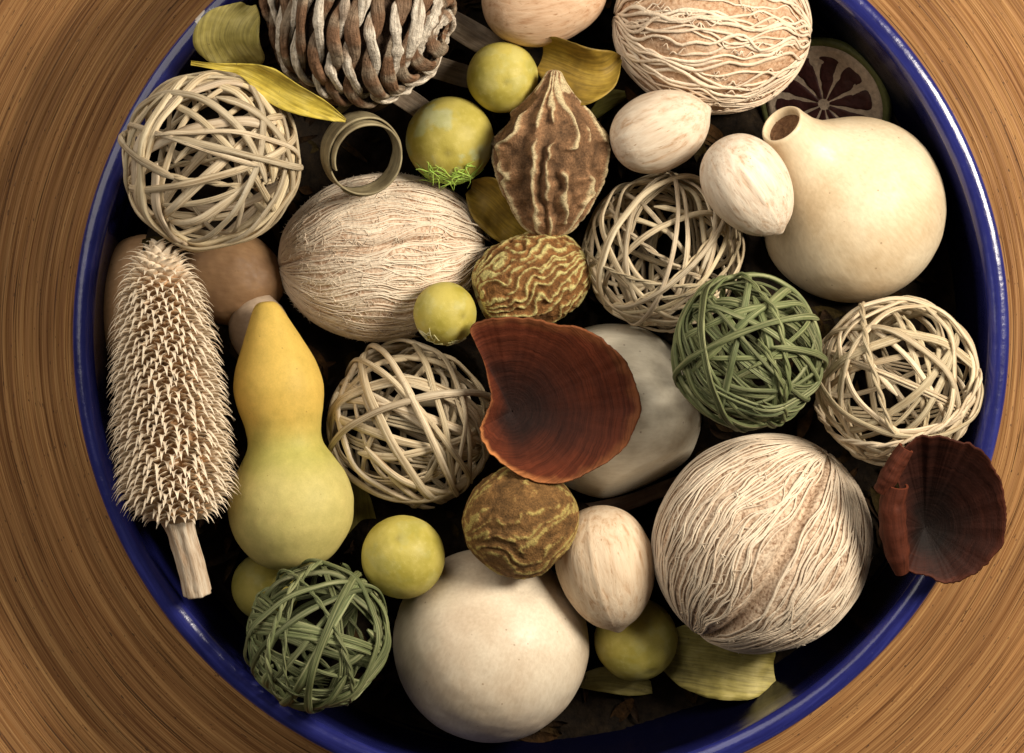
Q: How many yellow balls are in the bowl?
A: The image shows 6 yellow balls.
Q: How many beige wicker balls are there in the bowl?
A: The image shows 4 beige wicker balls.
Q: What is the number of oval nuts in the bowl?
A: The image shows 4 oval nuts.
